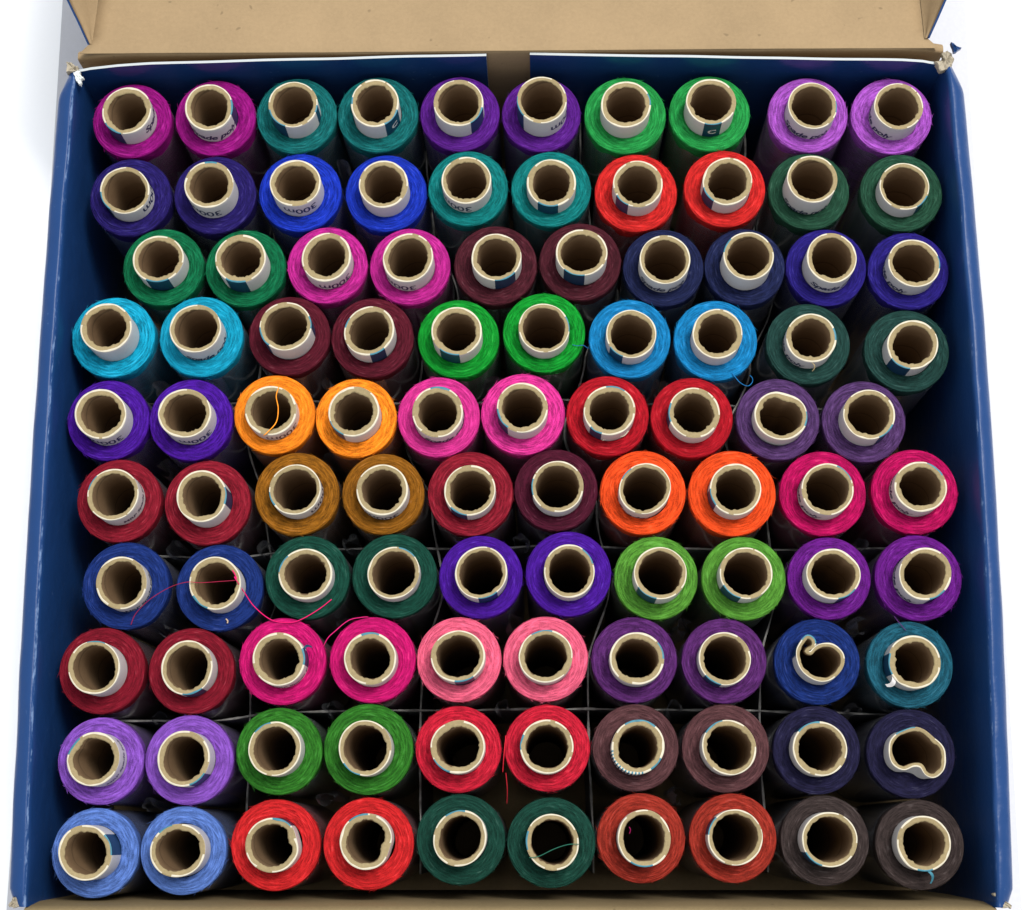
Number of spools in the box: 100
